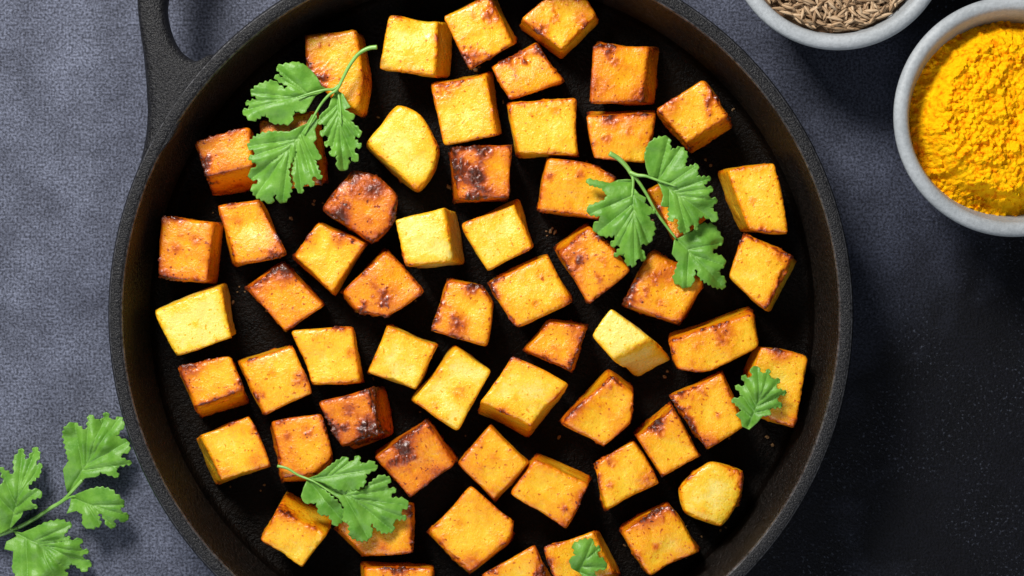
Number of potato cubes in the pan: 59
